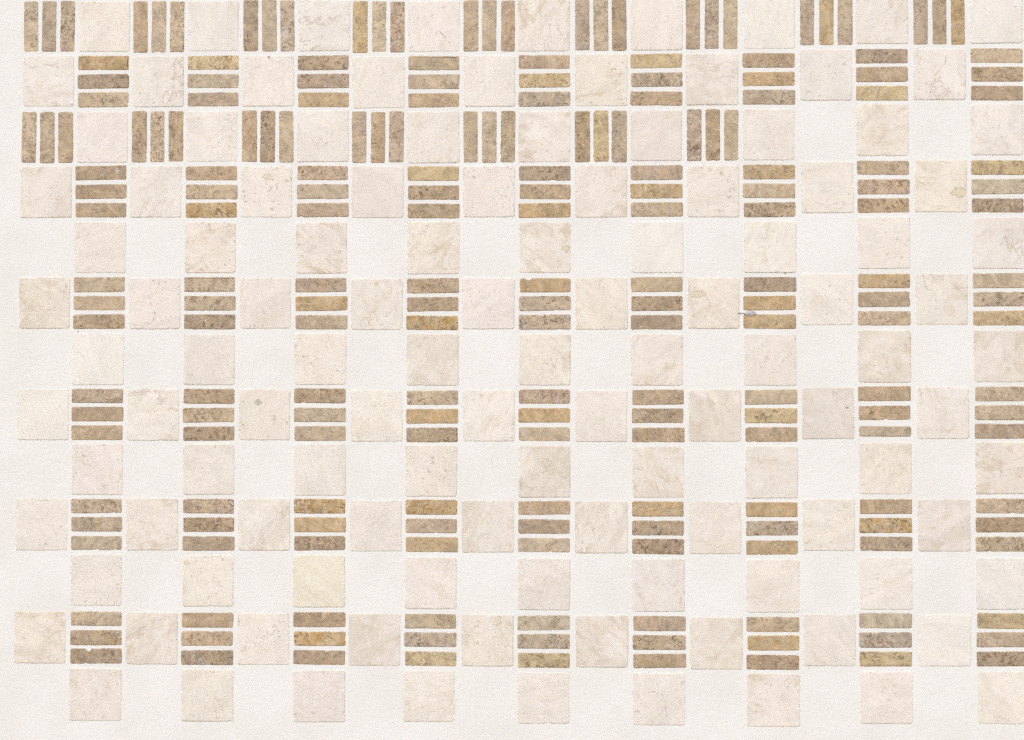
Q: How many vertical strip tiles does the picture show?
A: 48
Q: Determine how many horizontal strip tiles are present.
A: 162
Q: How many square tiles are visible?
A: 117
